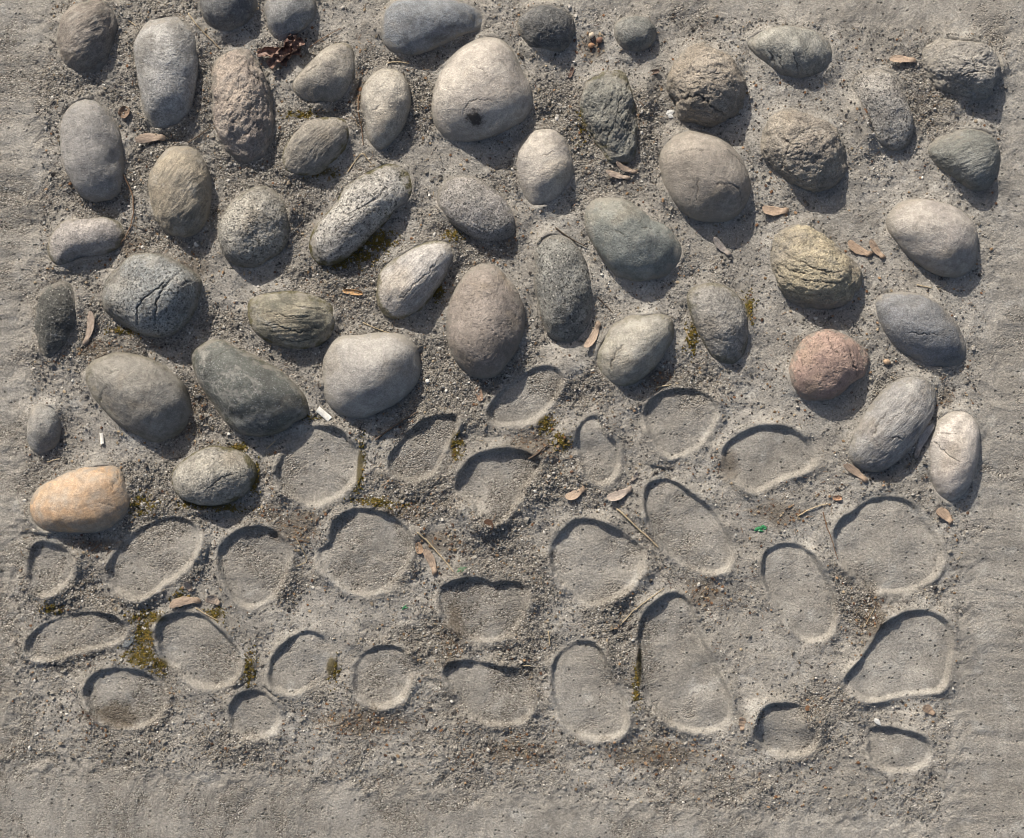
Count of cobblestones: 48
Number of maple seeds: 22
